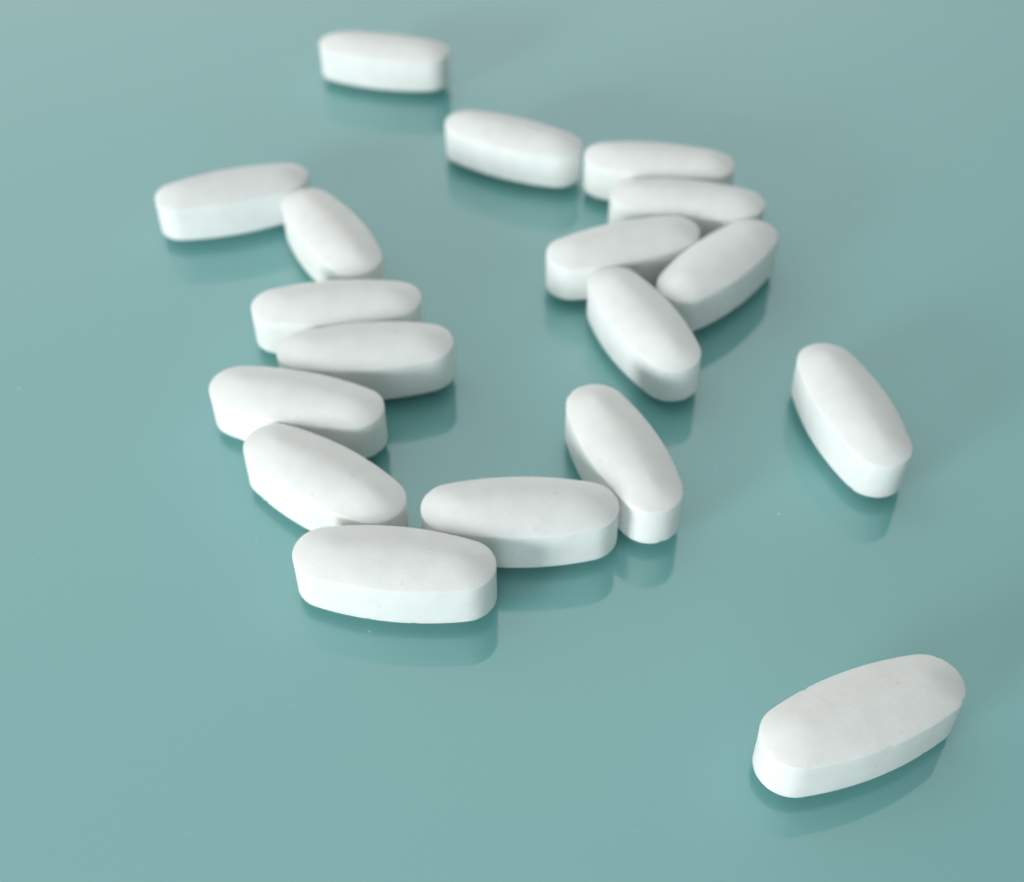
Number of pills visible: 18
